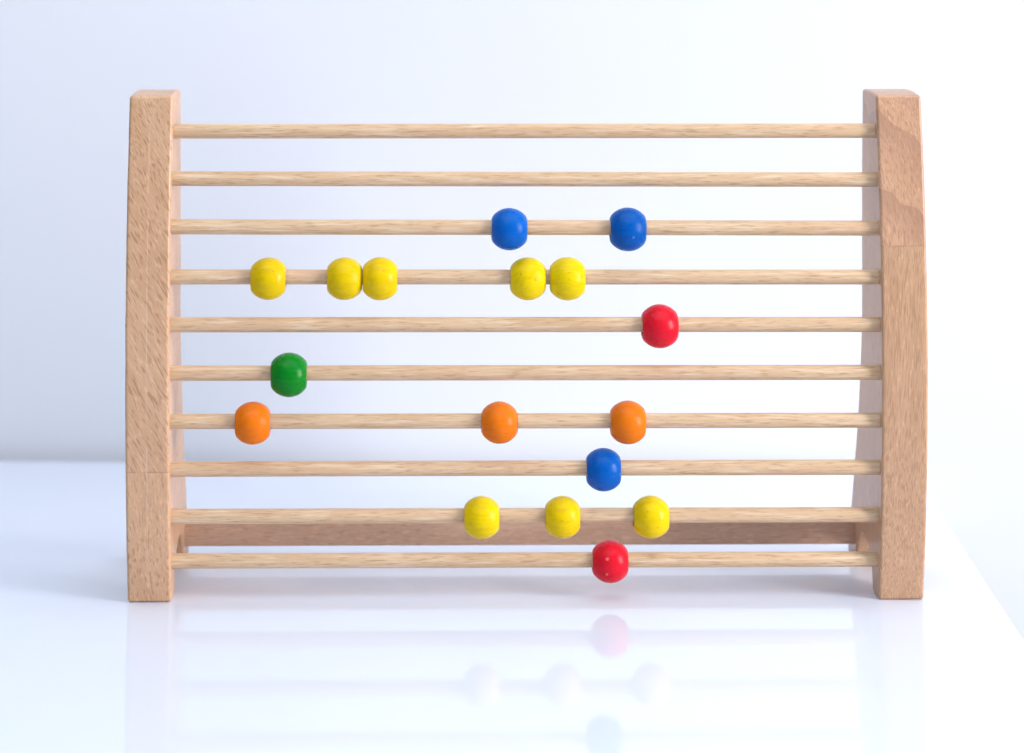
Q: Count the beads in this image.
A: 17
